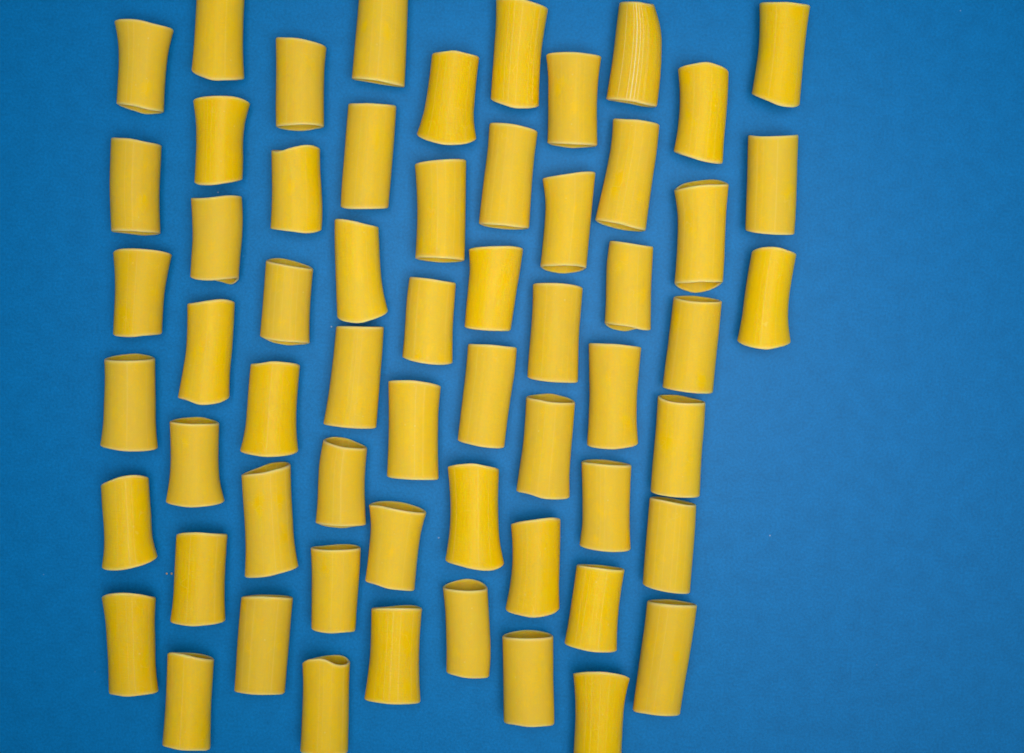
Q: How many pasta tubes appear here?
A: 60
